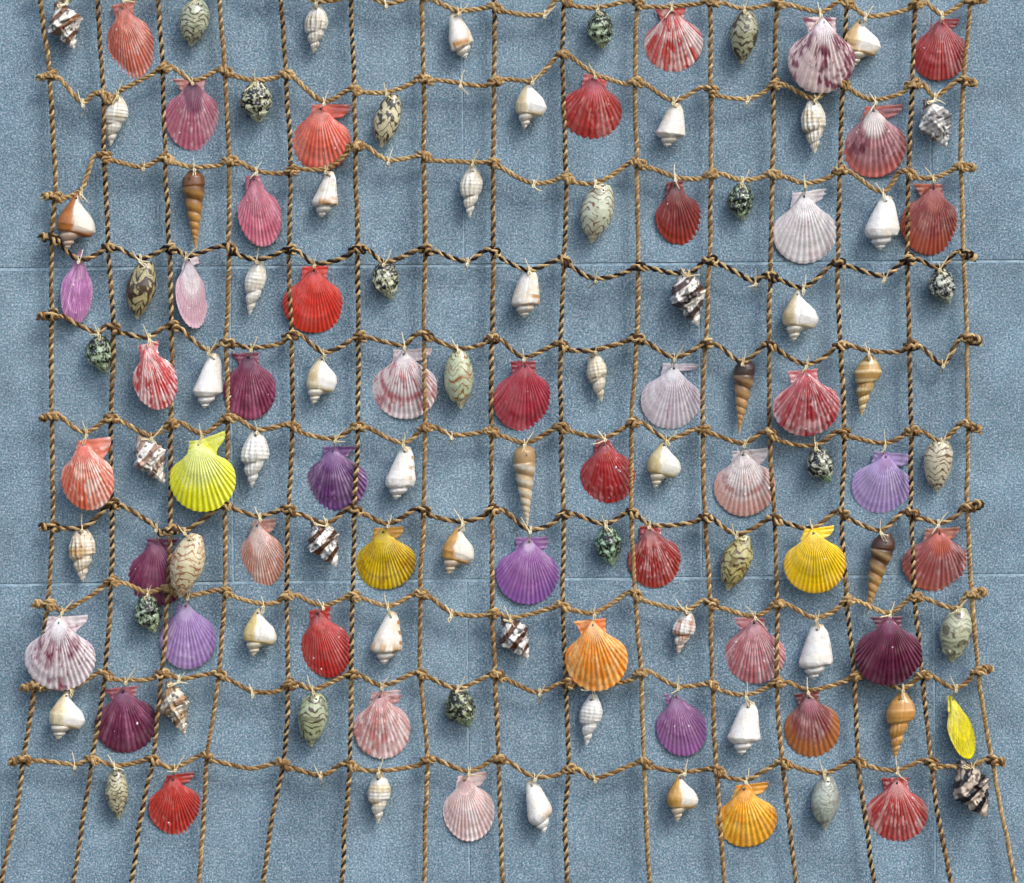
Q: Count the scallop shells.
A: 49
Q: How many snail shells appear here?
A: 69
